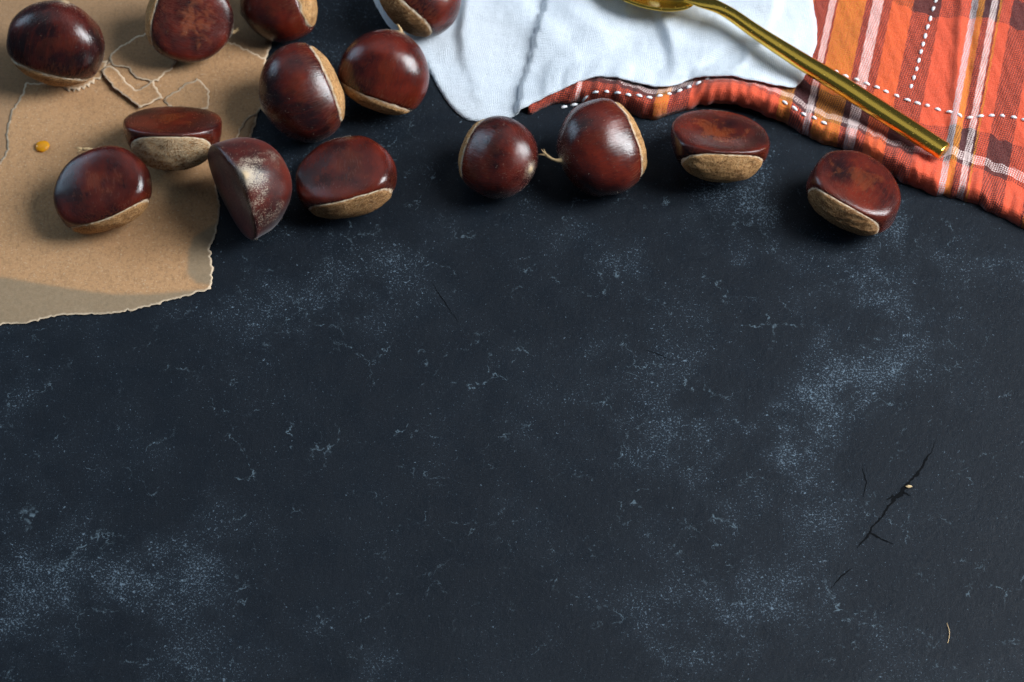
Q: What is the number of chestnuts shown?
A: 14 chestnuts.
